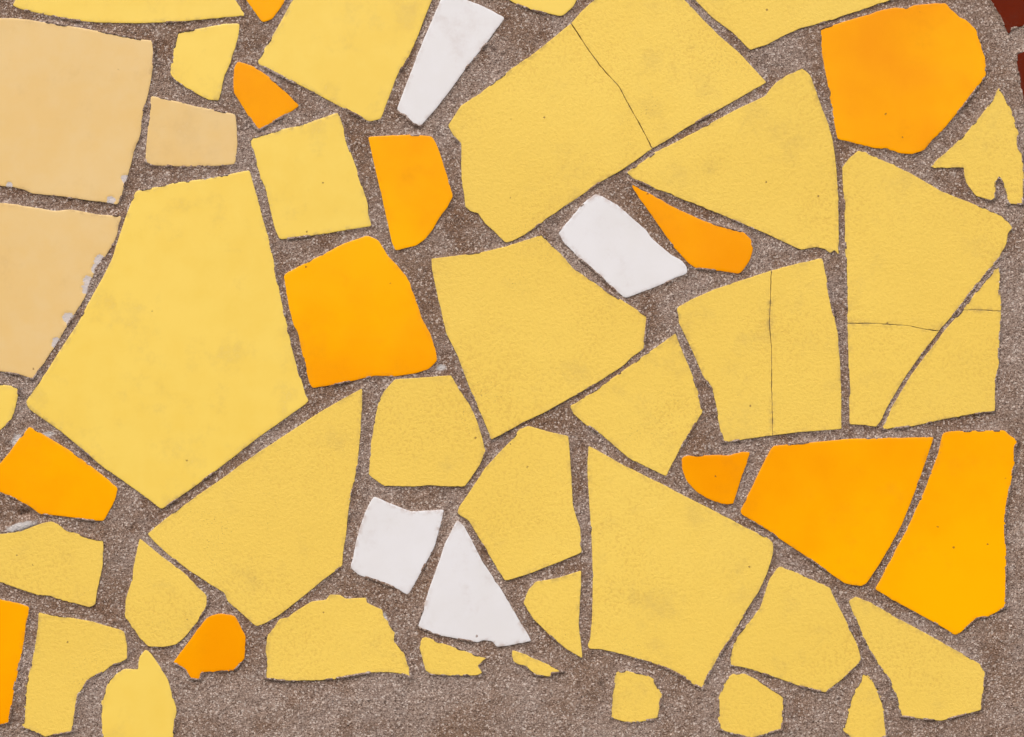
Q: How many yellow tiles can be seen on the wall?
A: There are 33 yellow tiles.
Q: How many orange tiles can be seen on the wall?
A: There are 12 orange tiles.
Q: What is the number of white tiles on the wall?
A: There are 4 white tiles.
